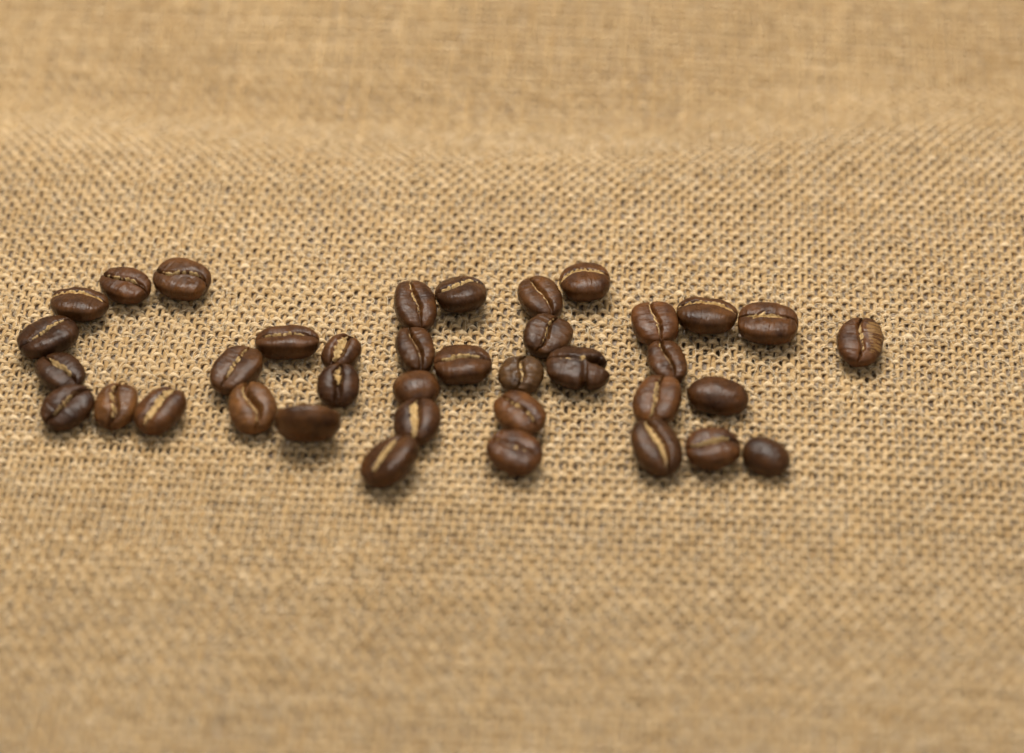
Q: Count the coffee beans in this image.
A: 38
